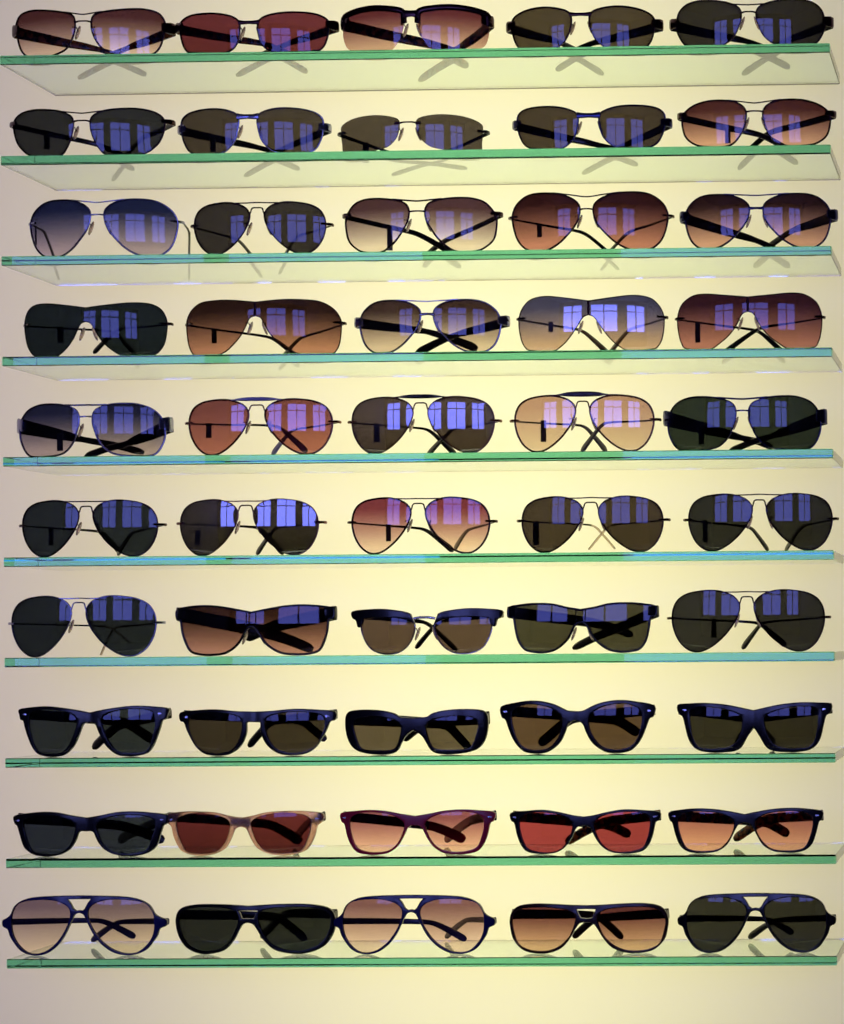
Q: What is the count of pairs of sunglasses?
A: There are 50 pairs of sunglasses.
